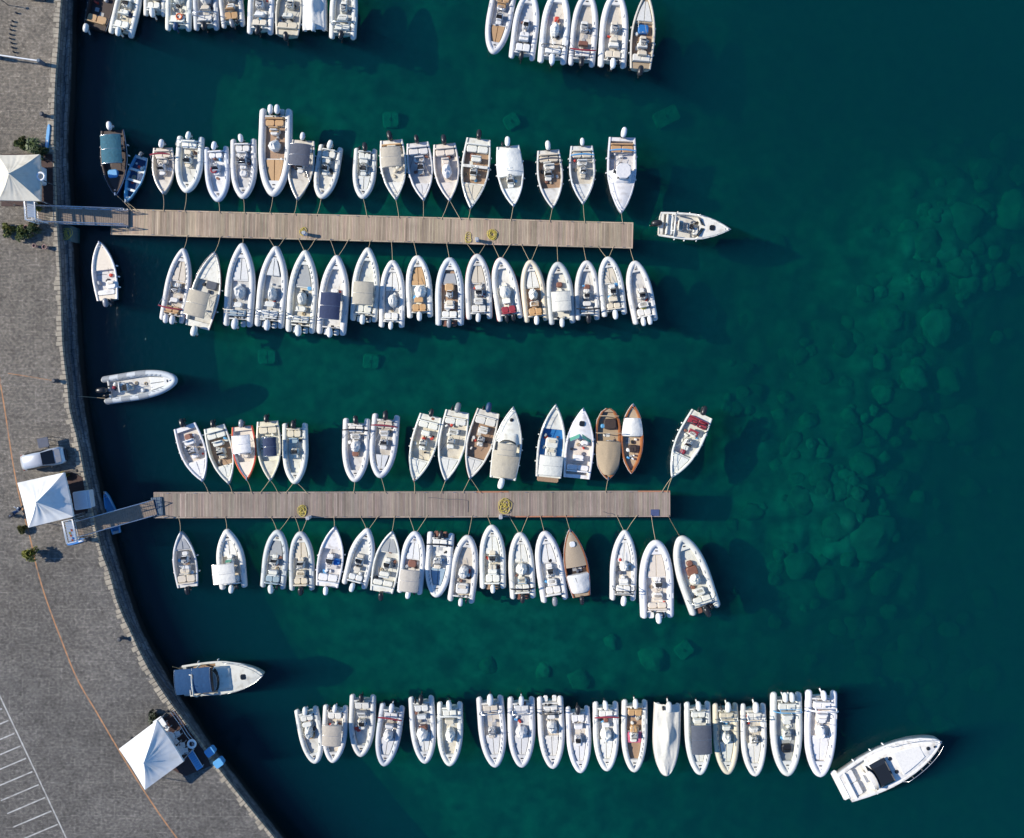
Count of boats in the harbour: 108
